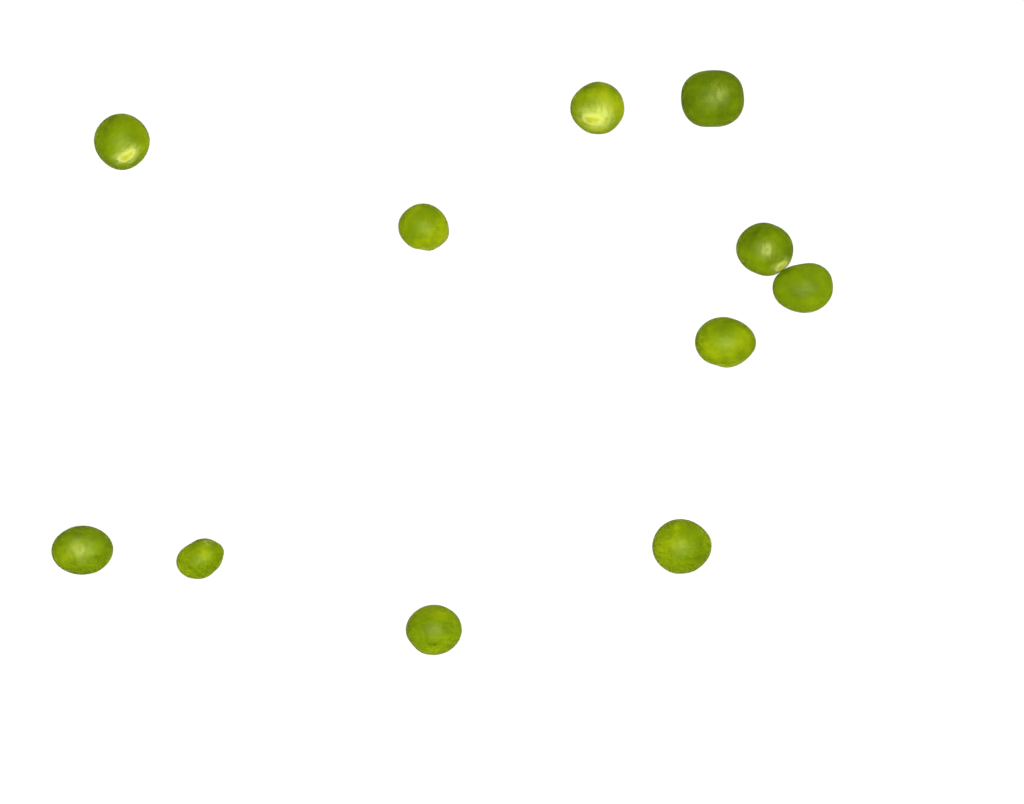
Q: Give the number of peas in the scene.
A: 11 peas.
